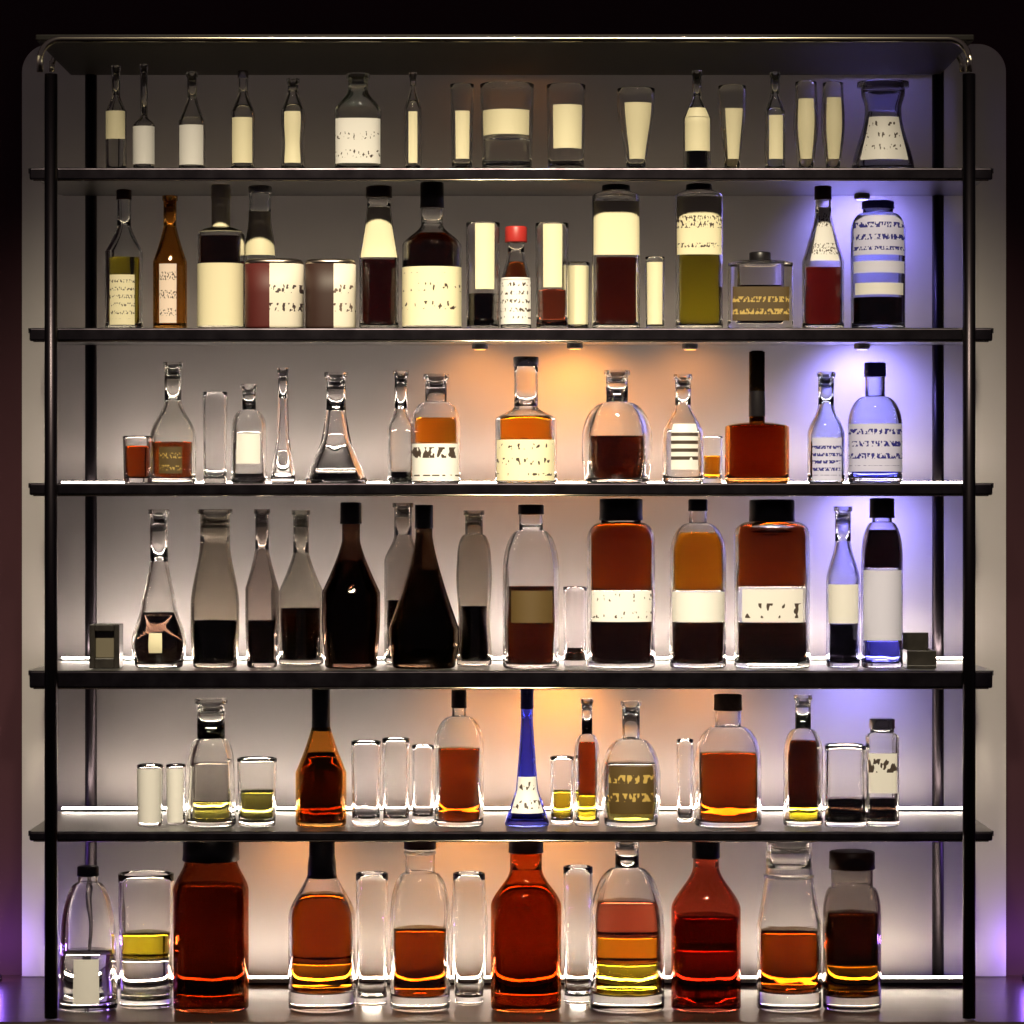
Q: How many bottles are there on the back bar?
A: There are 66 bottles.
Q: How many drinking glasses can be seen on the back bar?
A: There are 28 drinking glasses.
